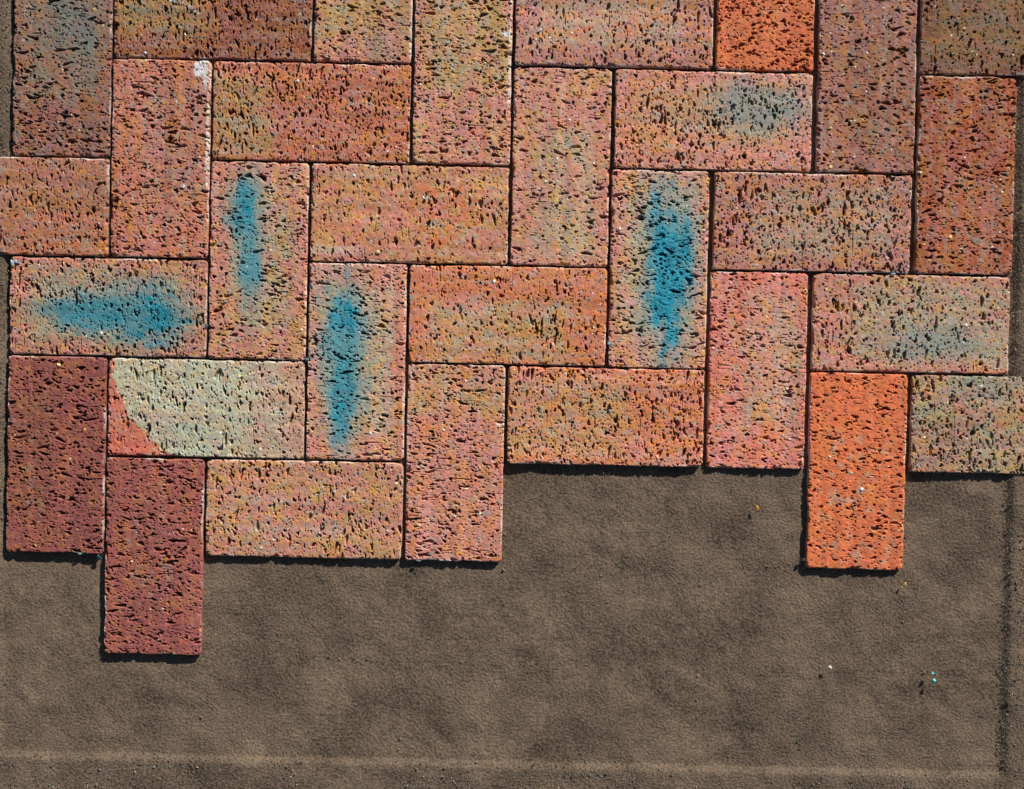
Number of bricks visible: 31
